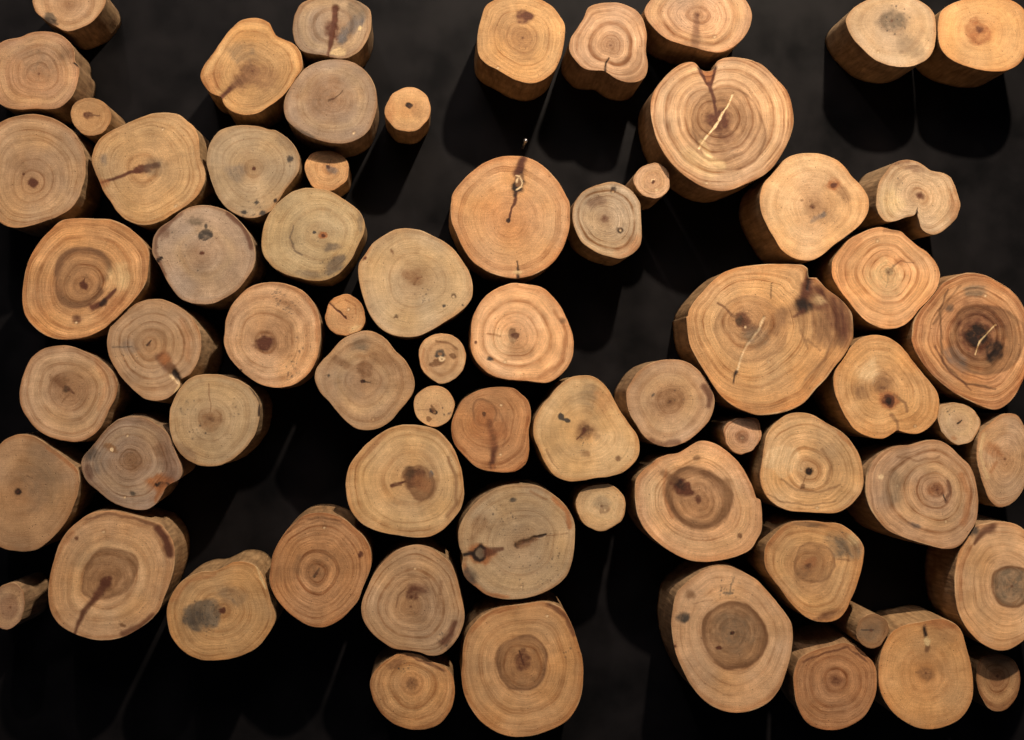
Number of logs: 67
